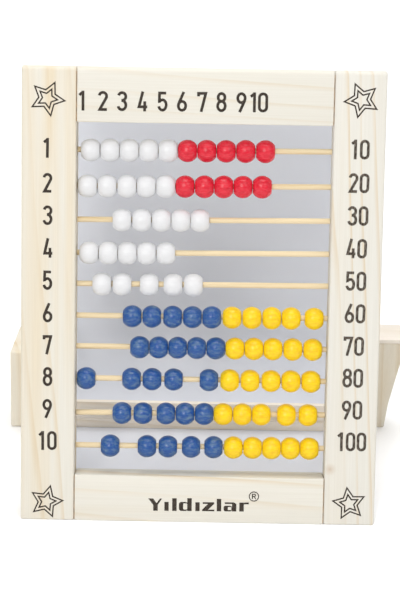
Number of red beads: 10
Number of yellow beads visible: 25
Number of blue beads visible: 25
